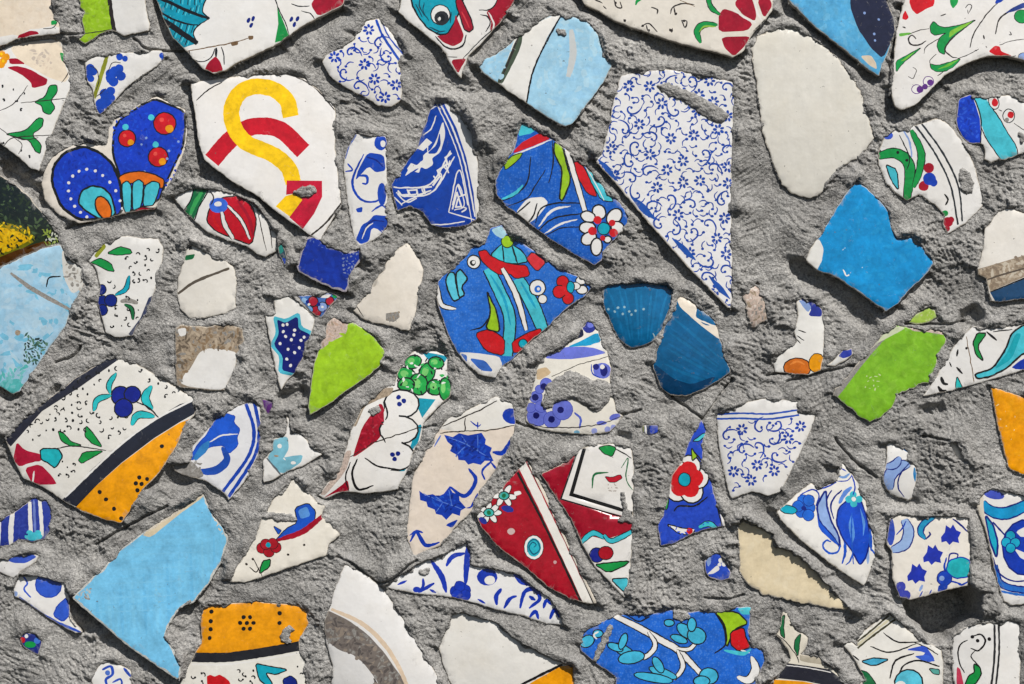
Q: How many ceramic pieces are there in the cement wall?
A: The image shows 78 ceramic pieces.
